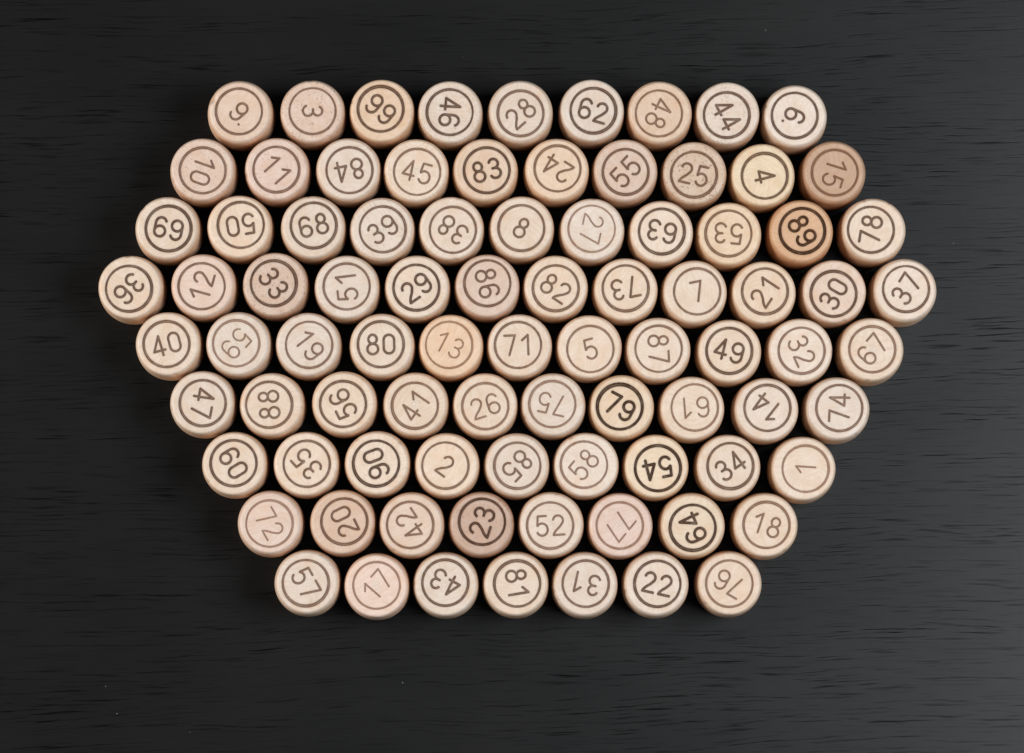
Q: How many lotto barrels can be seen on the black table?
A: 87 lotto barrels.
